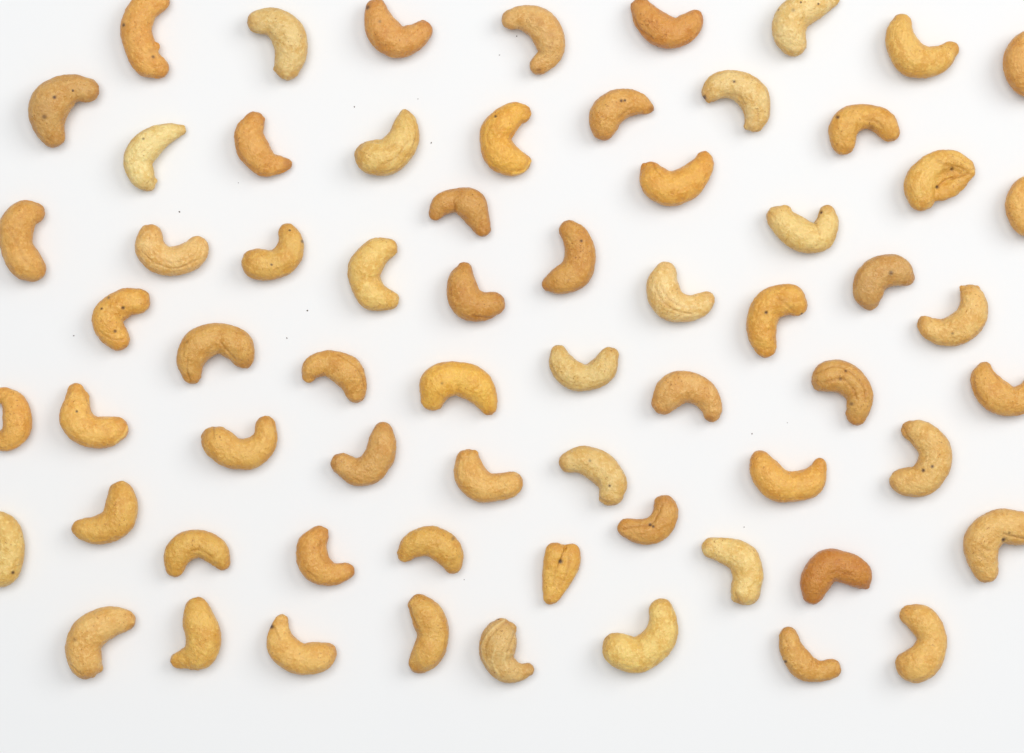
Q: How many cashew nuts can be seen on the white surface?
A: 65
